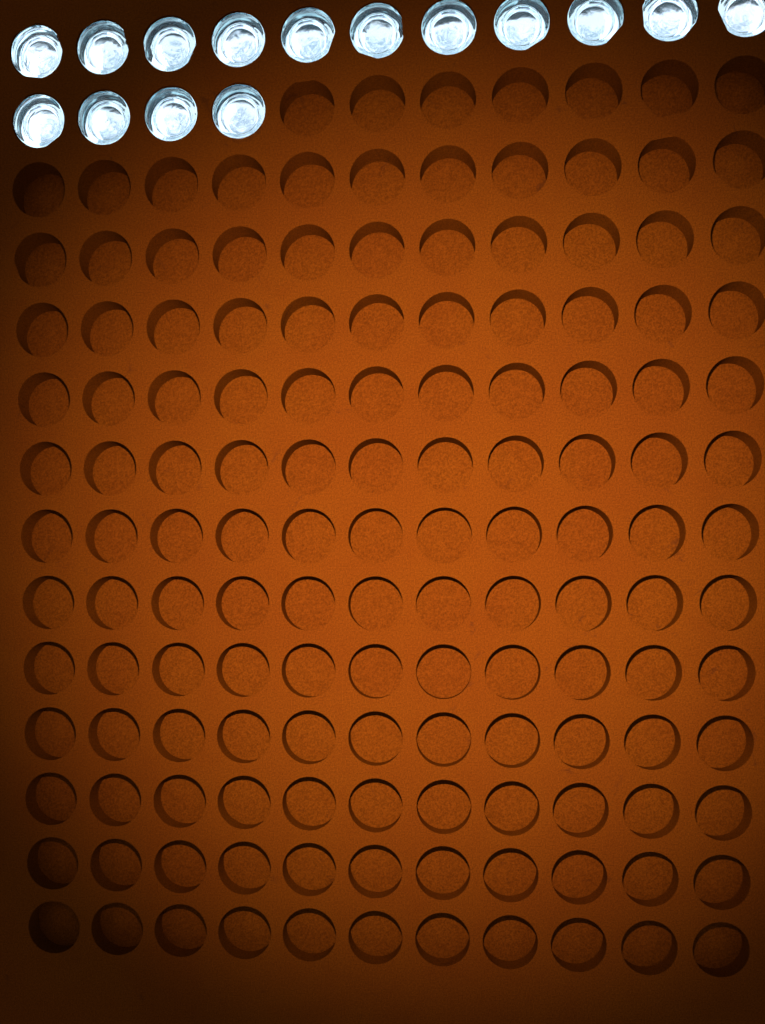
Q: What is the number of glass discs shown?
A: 15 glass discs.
